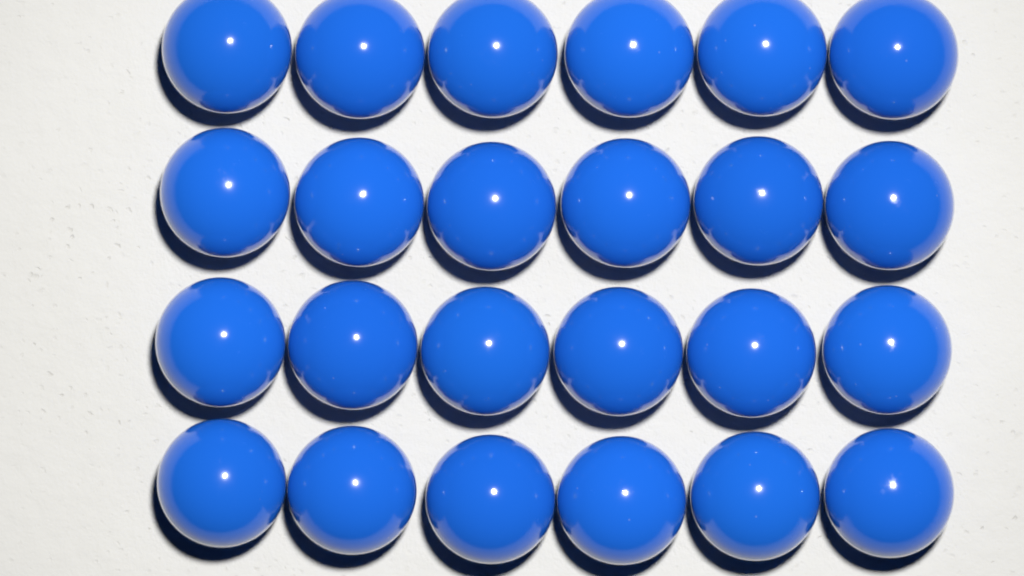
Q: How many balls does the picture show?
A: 24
